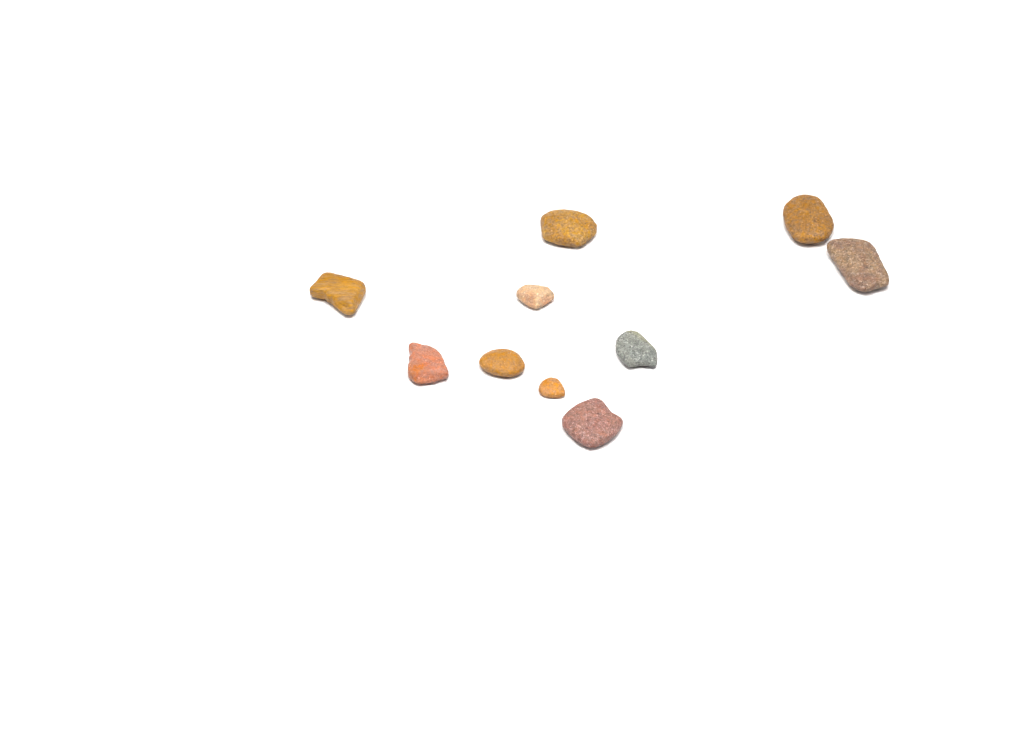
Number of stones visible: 10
